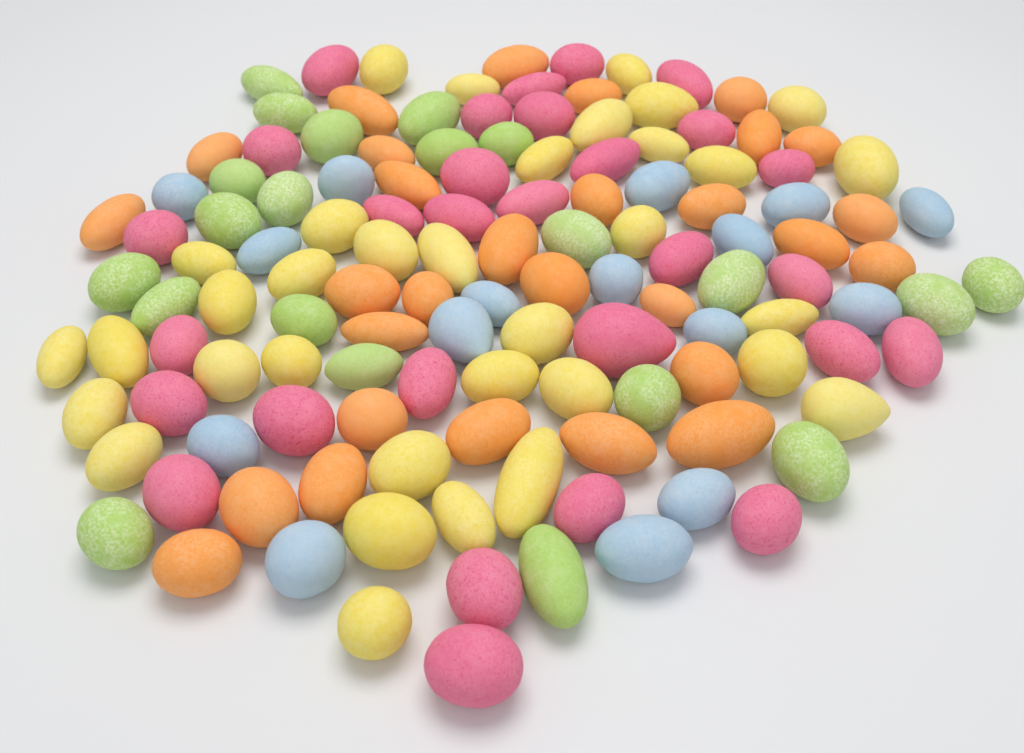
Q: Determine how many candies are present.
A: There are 129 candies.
